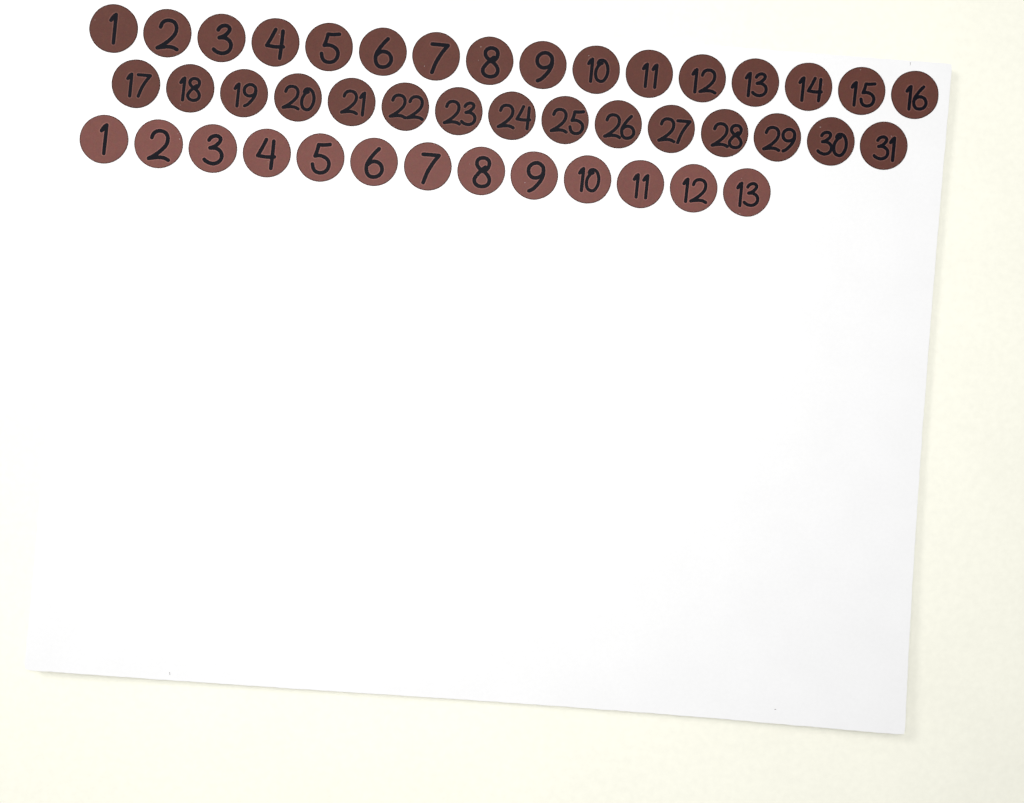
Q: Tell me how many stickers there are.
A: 44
